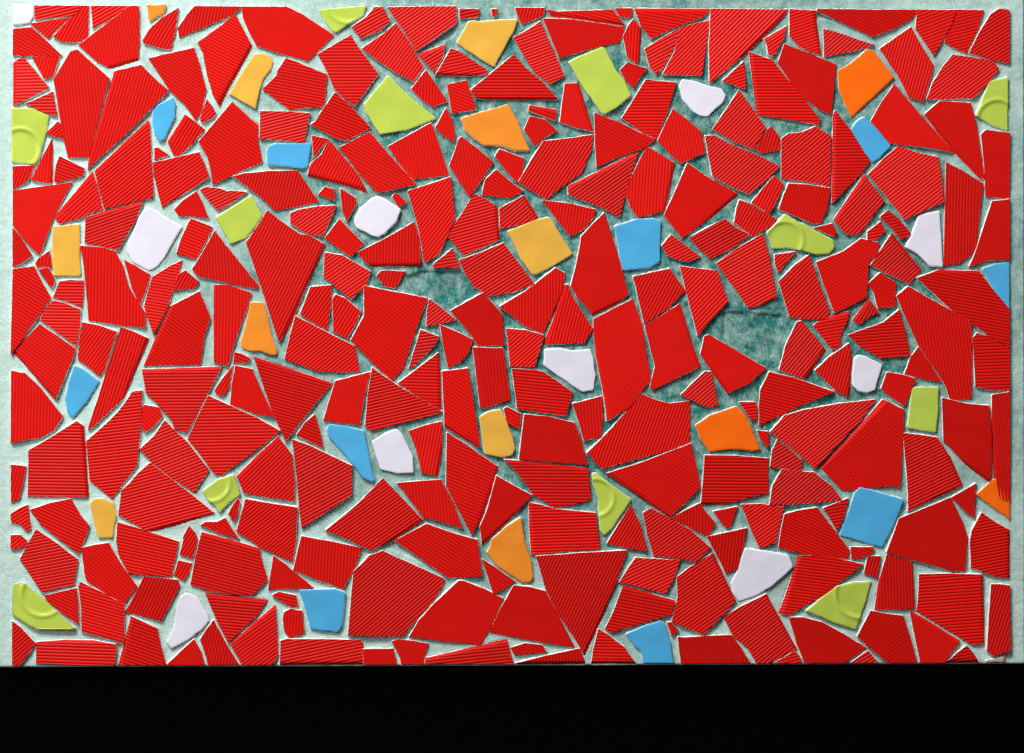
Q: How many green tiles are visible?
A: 12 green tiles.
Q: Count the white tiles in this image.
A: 10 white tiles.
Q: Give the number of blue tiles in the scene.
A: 10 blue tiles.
